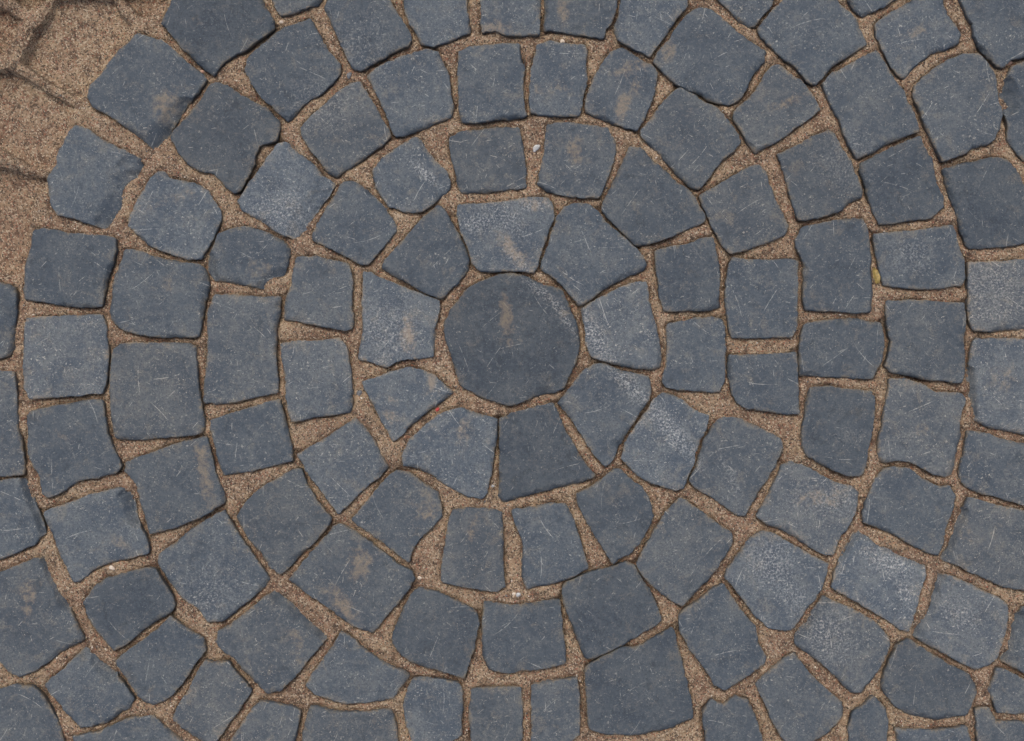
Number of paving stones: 121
